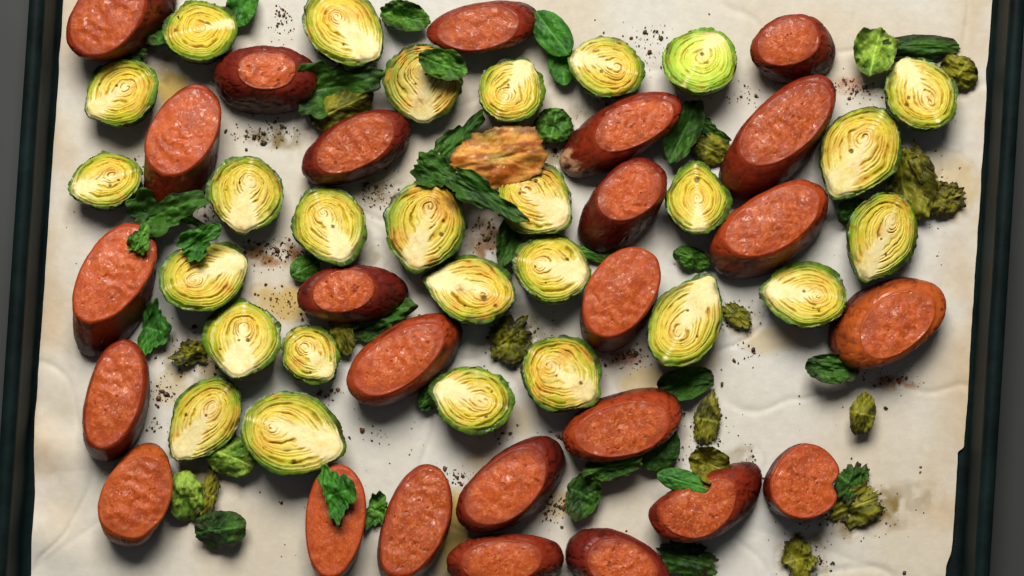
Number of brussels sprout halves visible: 27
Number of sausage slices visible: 25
